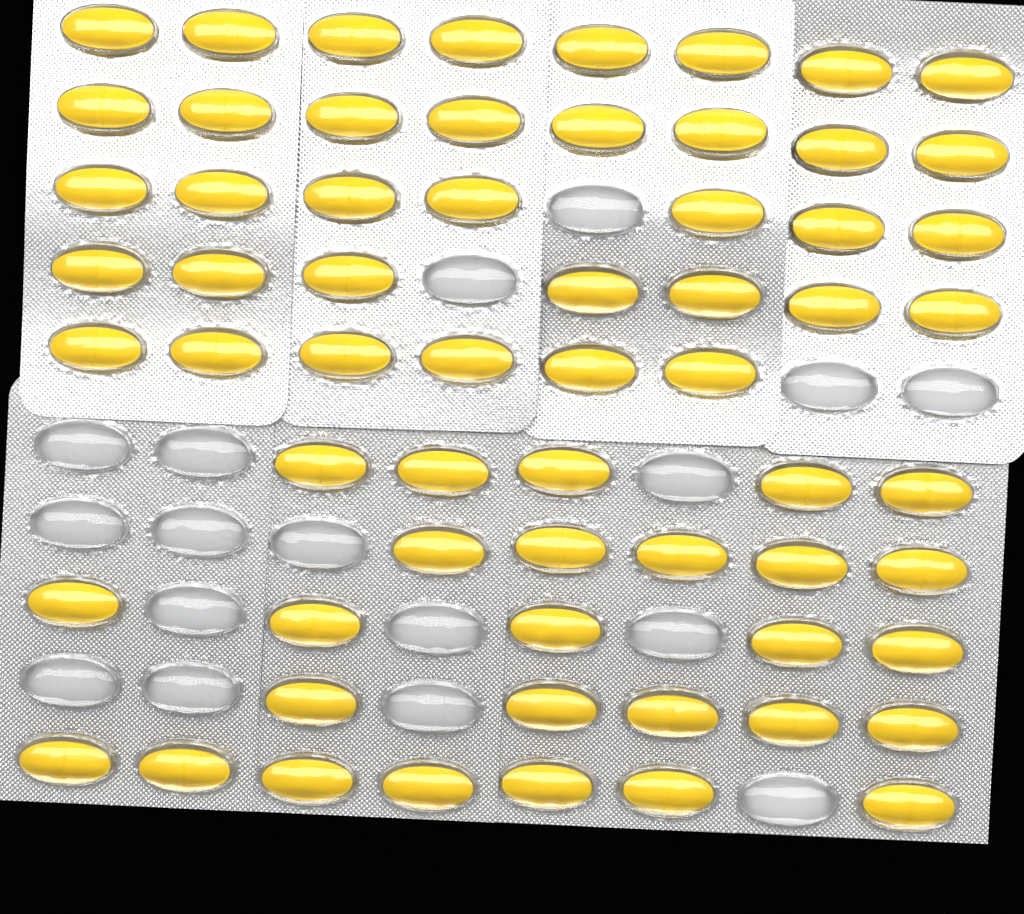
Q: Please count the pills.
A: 63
